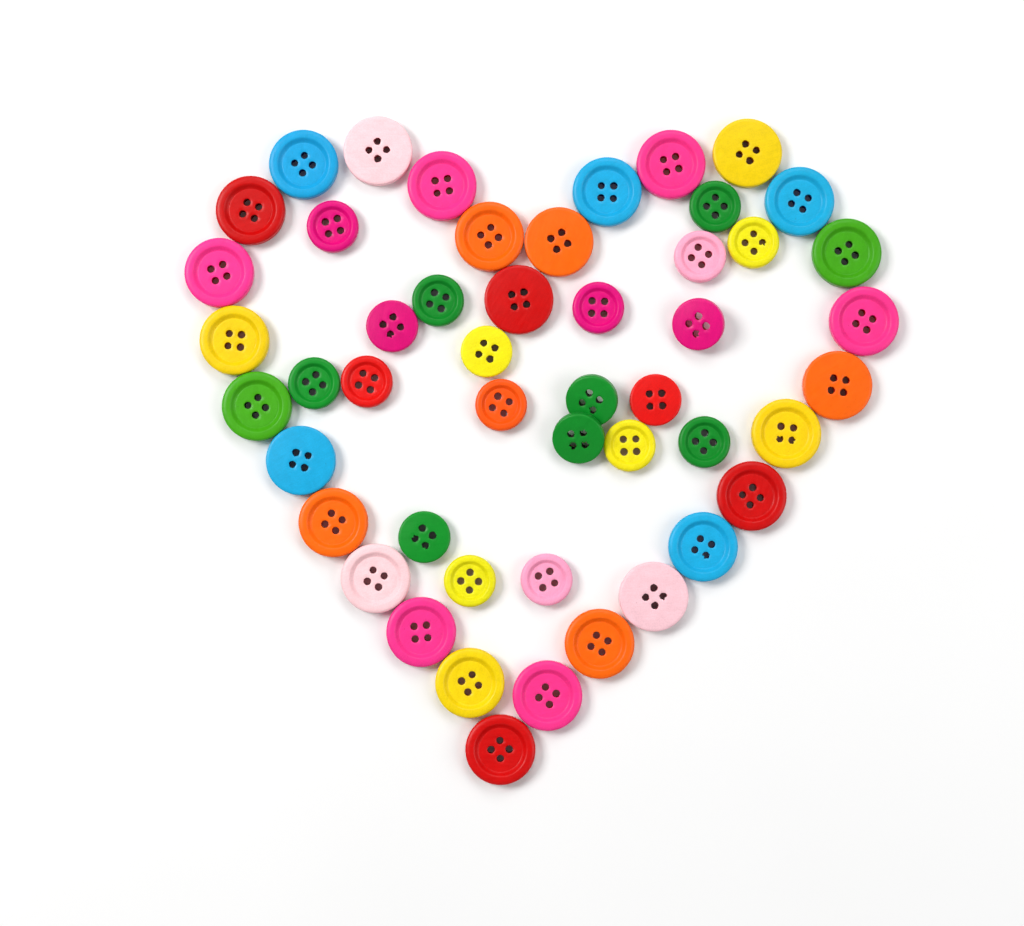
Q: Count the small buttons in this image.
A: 20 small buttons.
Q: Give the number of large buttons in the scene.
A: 29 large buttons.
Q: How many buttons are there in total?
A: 49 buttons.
